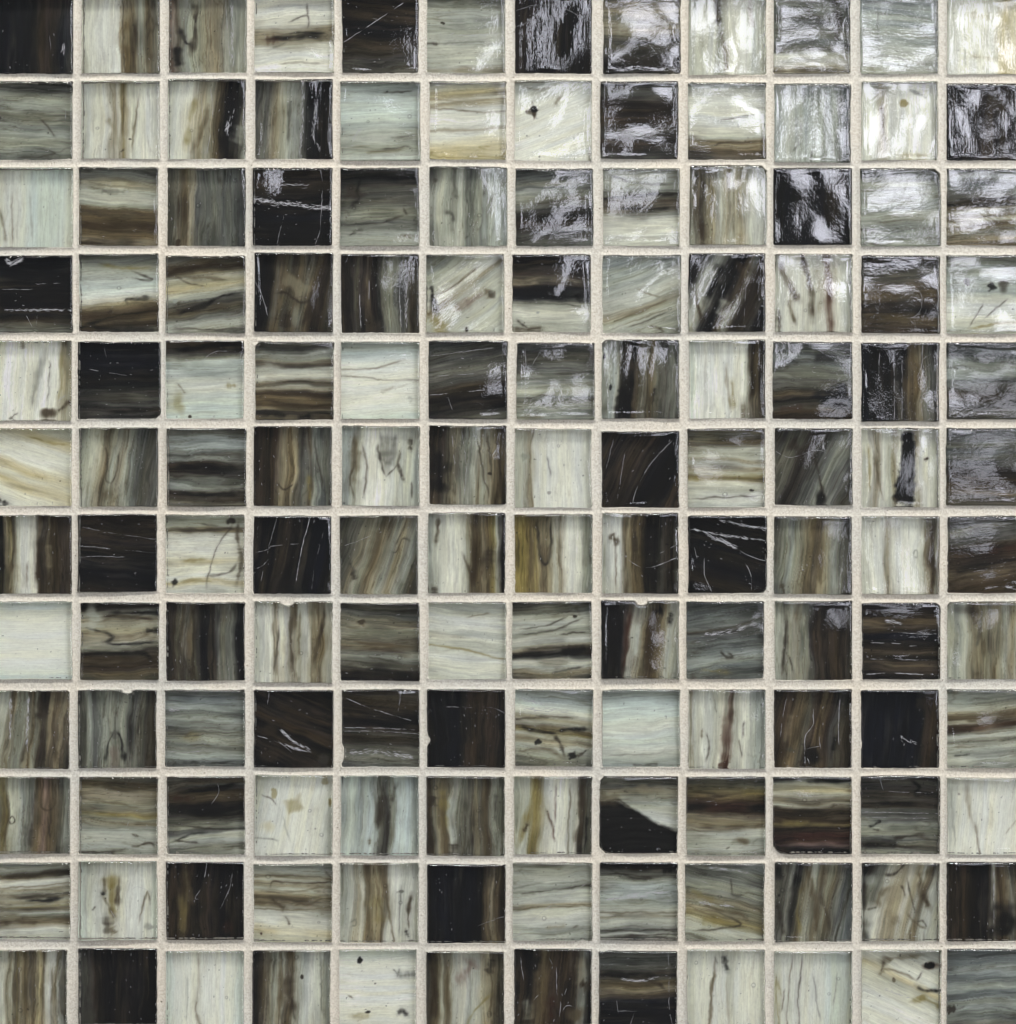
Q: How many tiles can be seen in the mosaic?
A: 144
